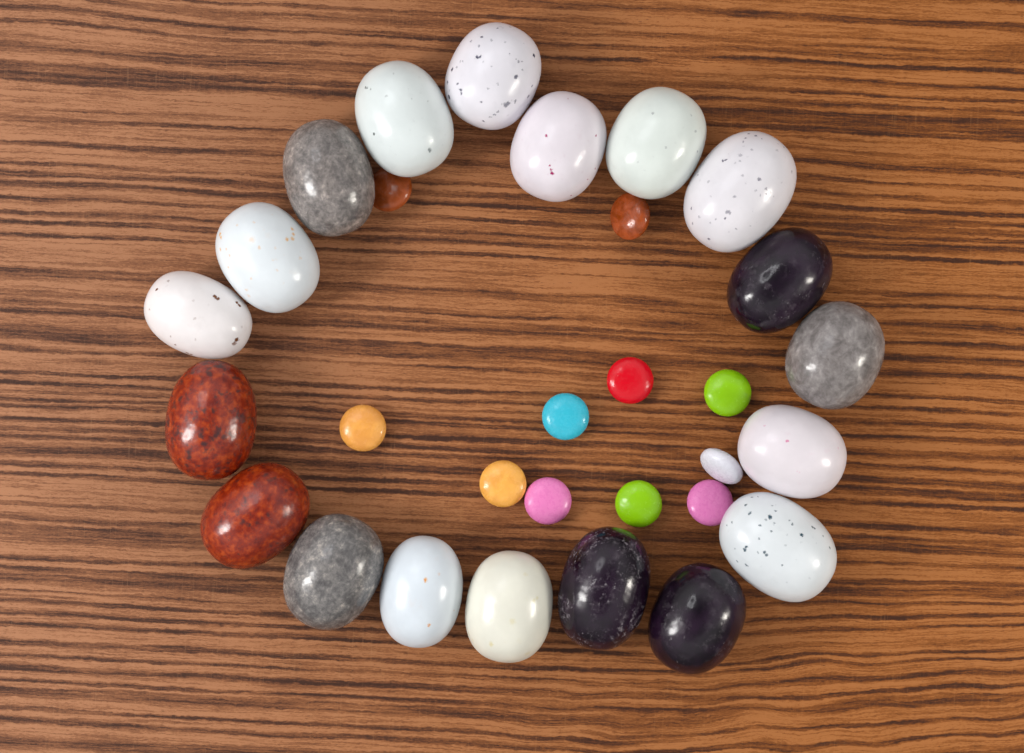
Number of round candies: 11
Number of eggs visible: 19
